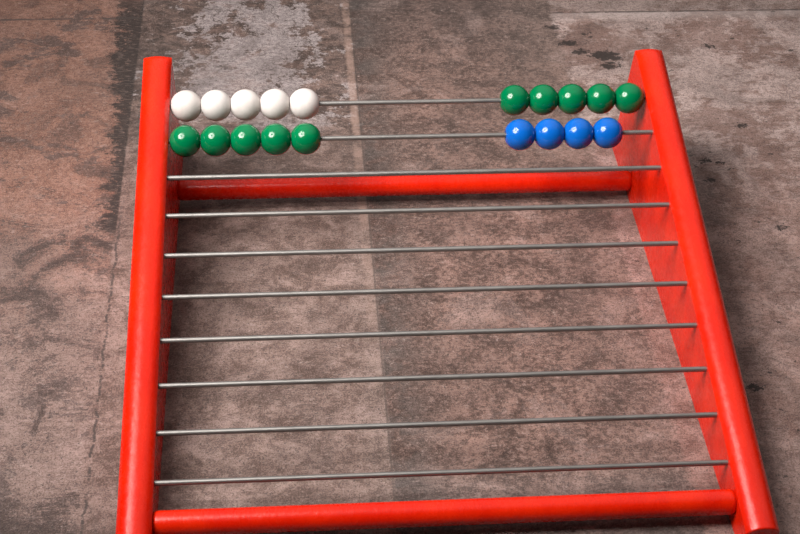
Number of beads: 19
